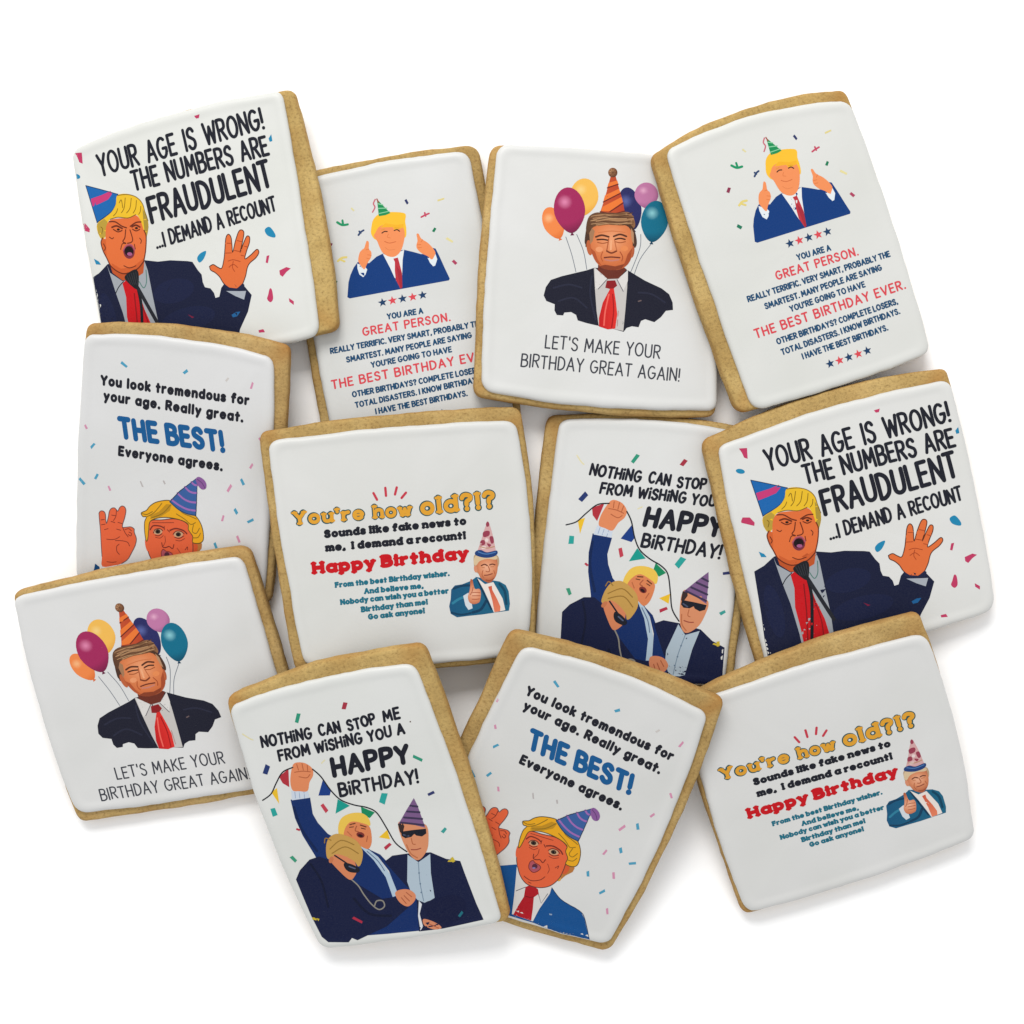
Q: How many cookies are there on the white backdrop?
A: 12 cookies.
